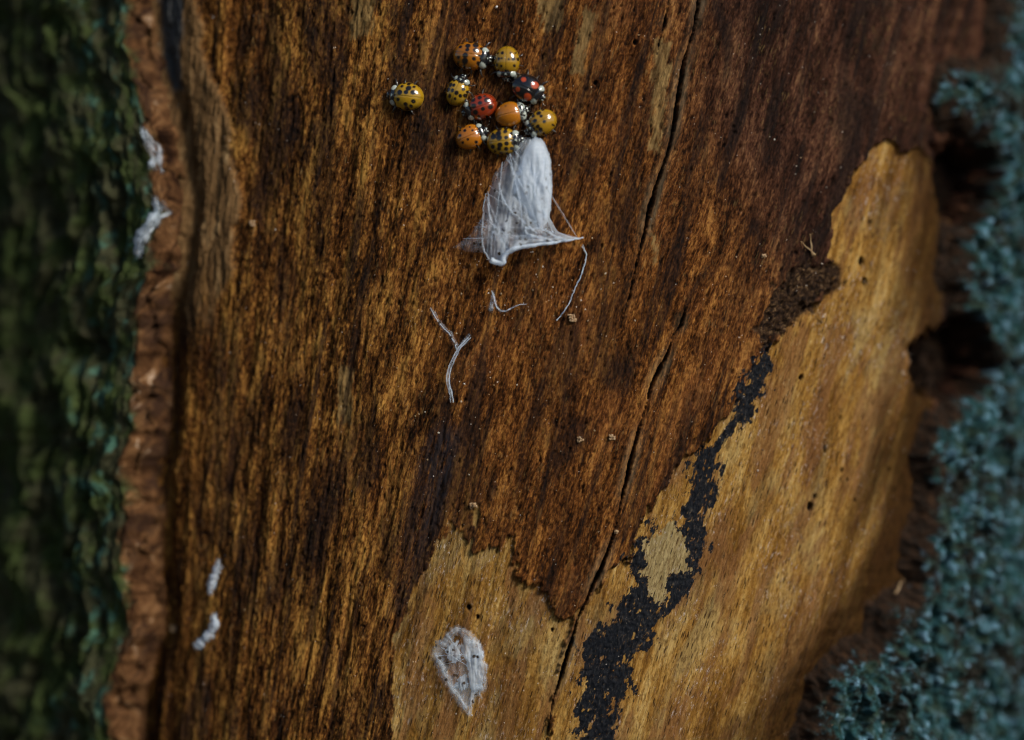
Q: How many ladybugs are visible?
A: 10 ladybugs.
